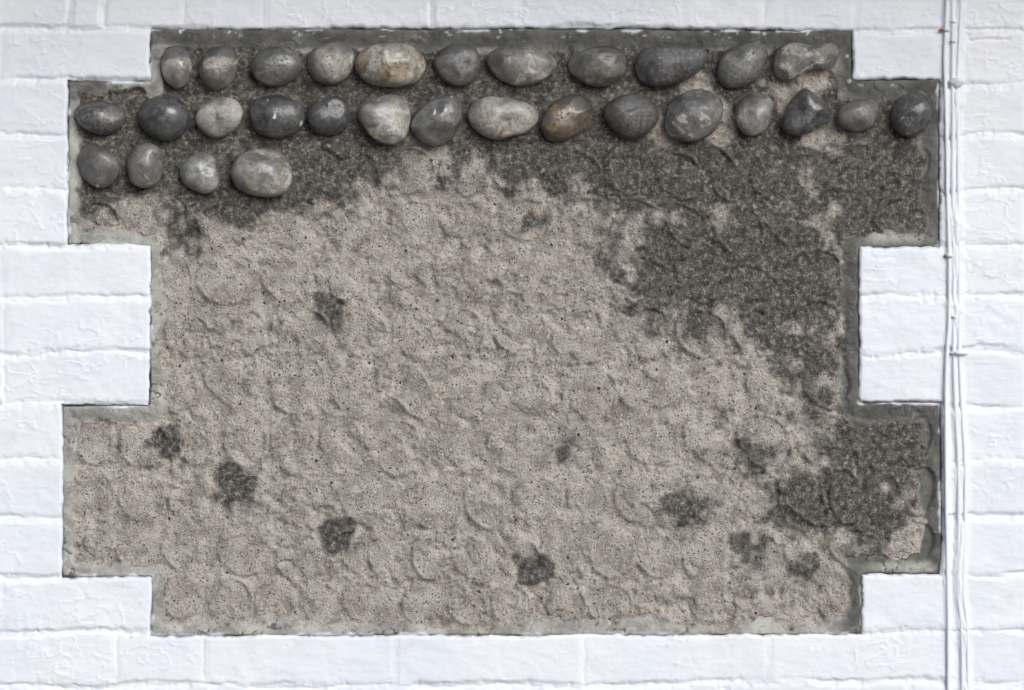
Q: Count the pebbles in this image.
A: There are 30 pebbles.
